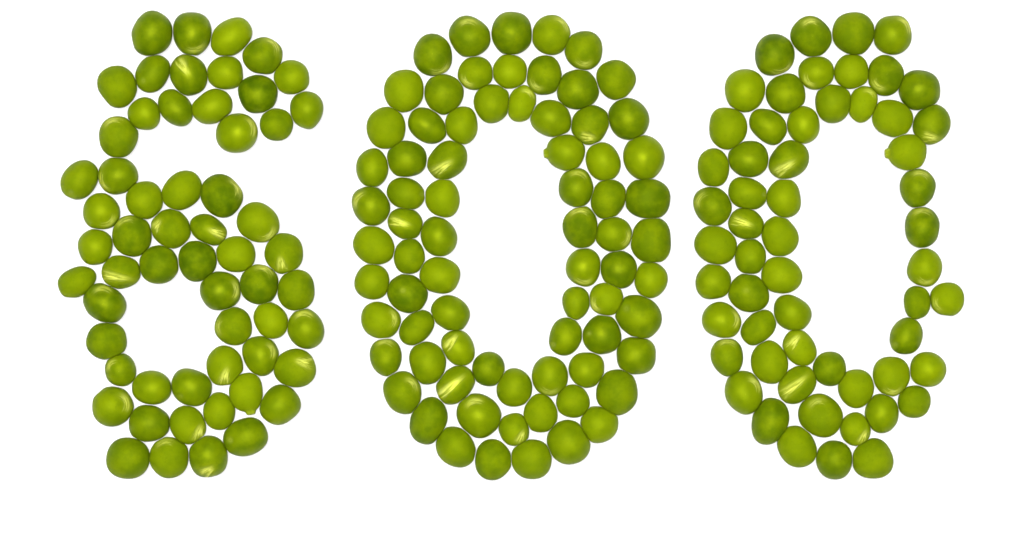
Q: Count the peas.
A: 189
